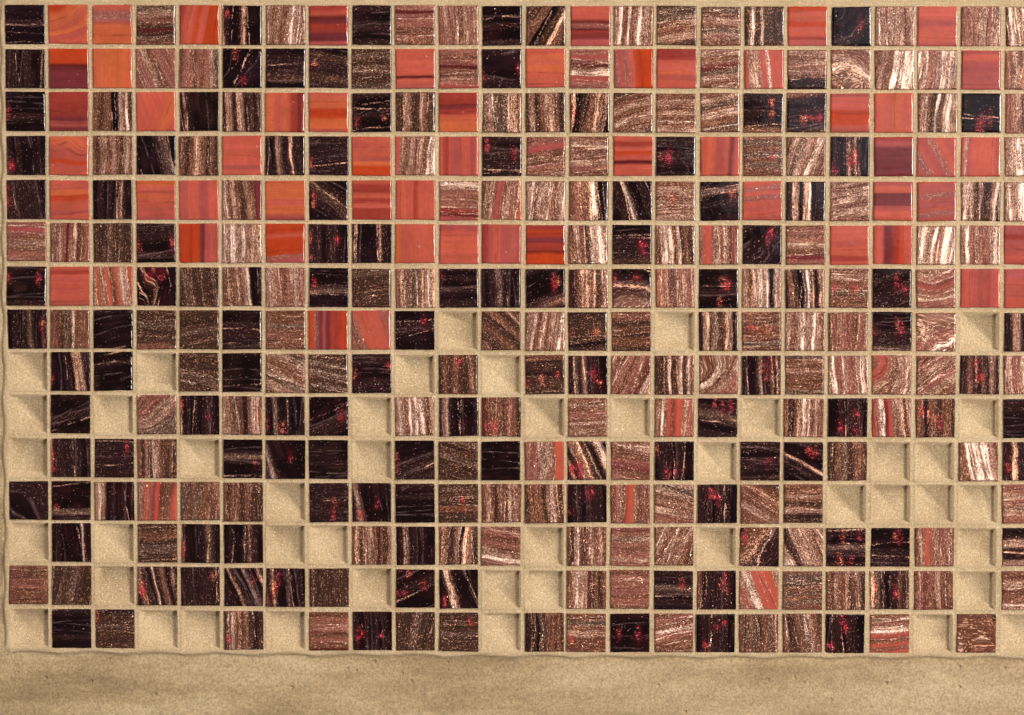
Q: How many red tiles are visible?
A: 54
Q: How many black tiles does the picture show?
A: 105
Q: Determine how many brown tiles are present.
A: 157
